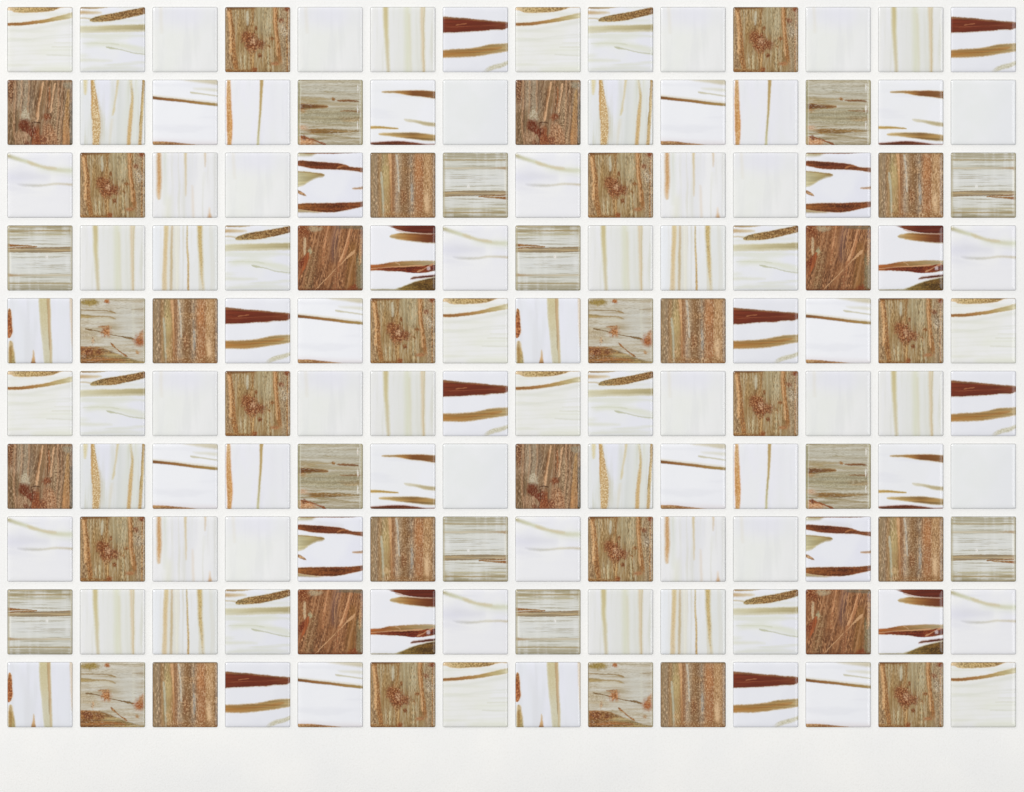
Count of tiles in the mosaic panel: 140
